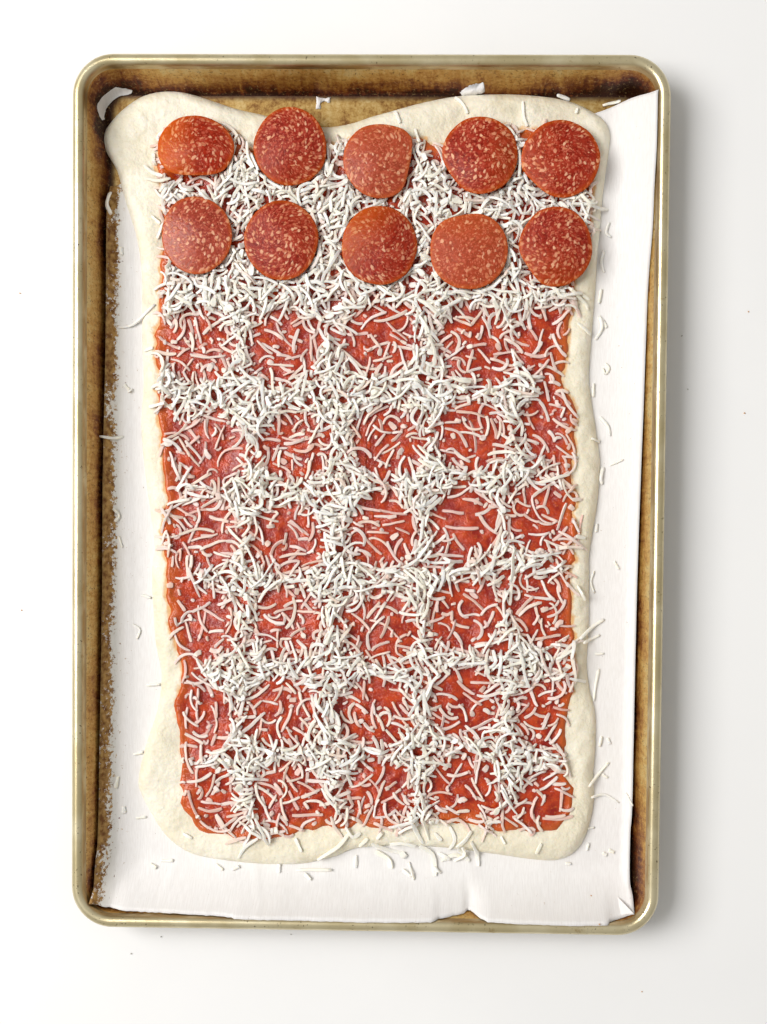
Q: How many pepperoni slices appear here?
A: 10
